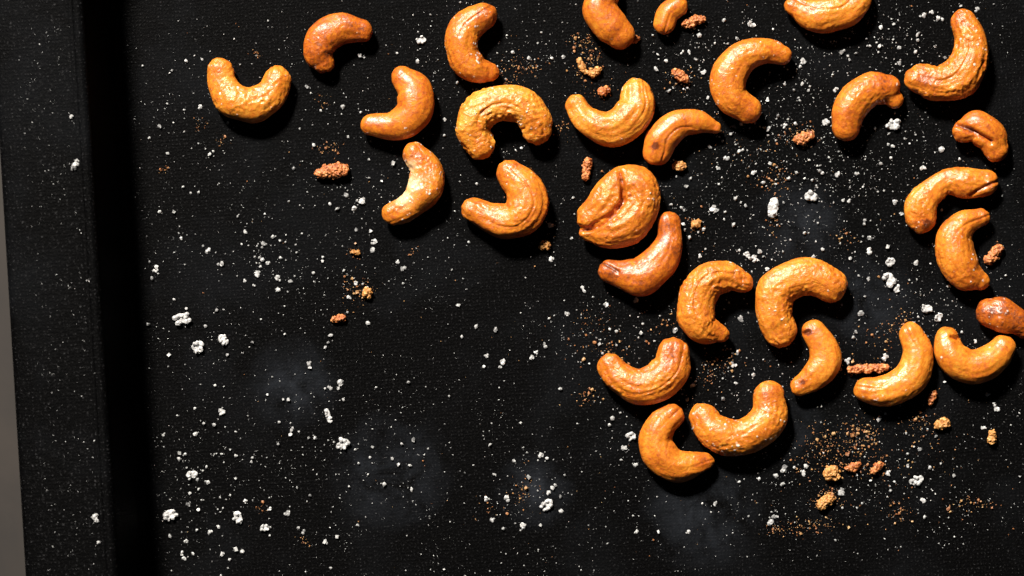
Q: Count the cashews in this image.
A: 29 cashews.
